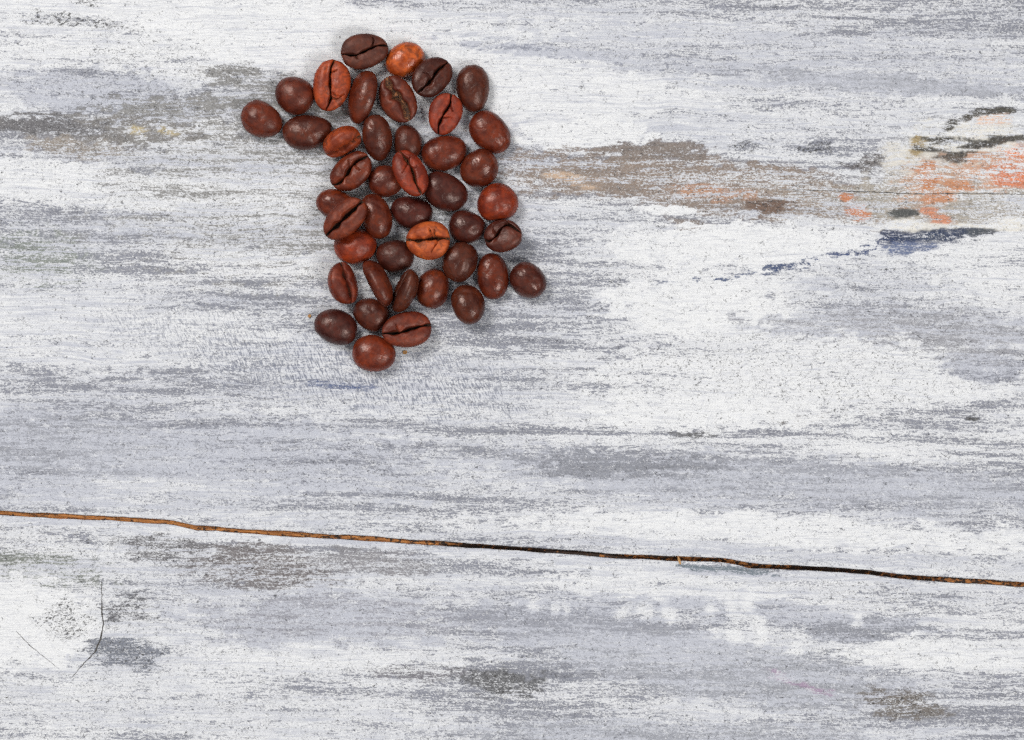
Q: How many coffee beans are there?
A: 43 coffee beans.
